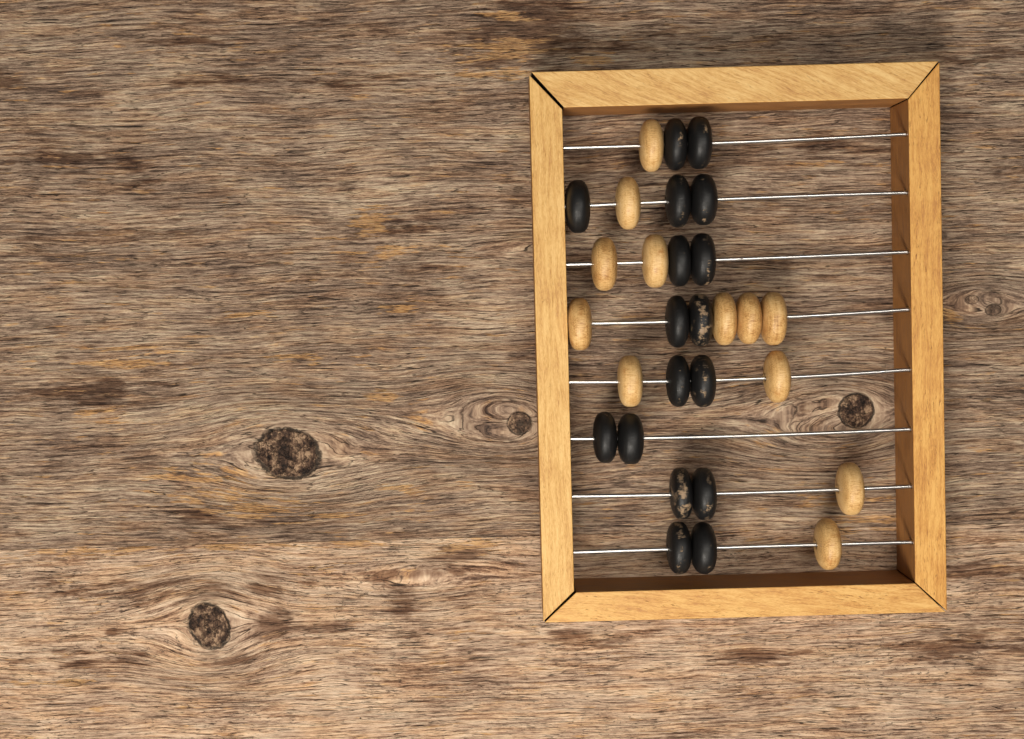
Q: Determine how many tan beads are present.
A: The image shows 12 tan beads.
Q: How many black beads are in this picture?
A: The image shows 17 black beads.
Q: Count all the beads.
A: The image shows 29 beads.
